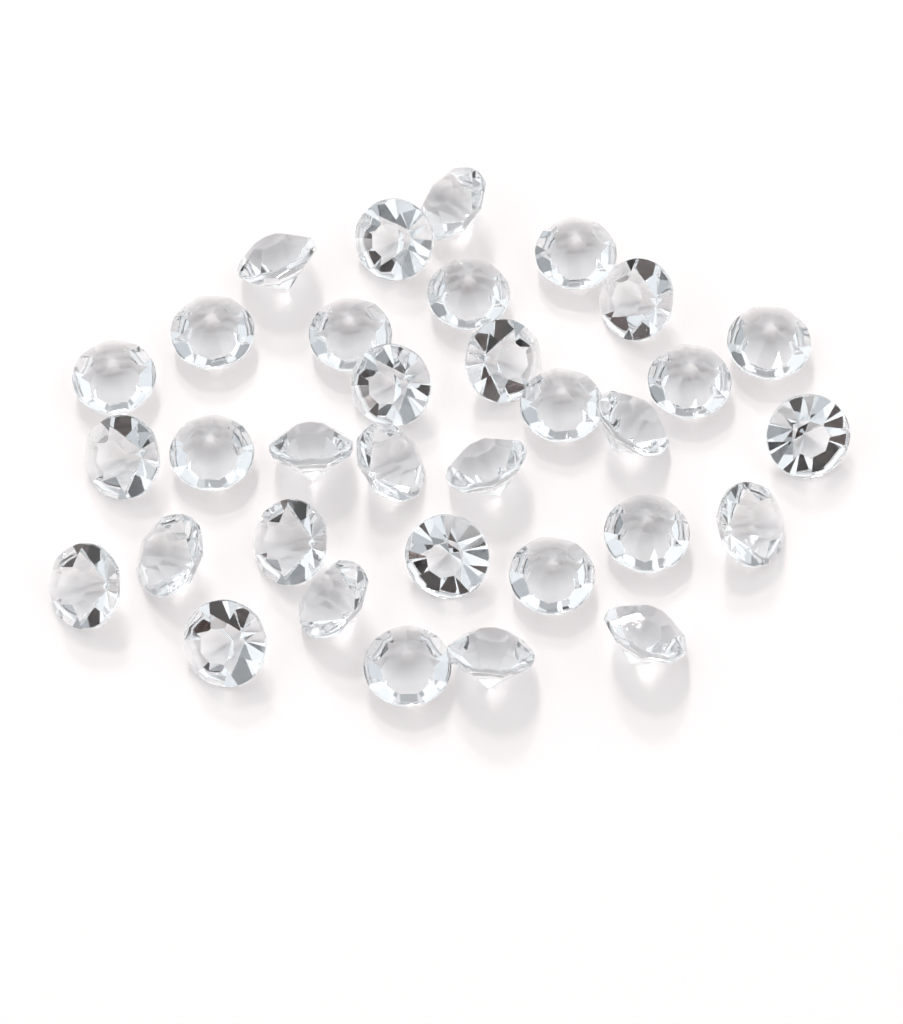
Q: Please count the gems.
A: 33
